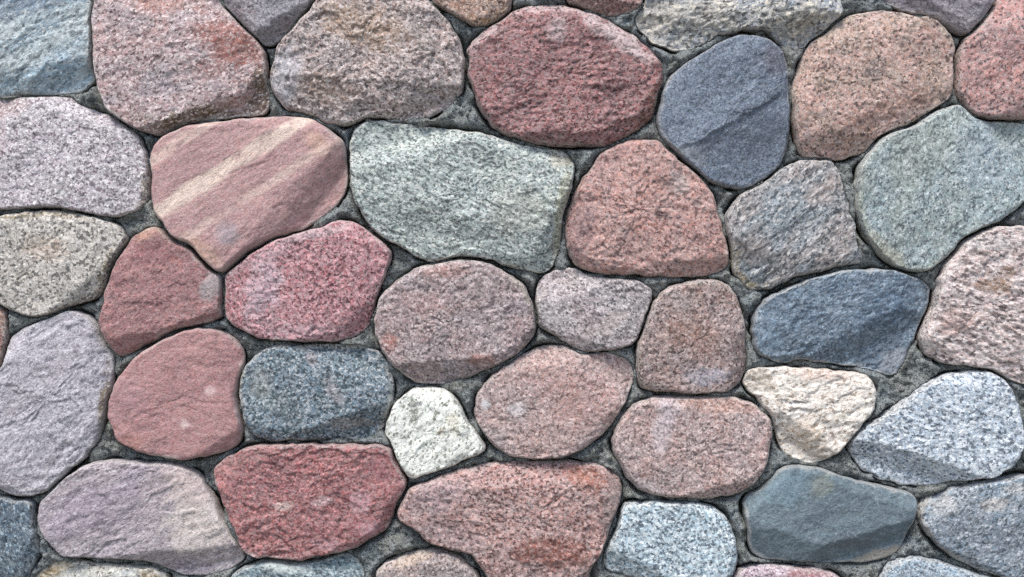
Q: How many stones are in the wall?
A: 47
